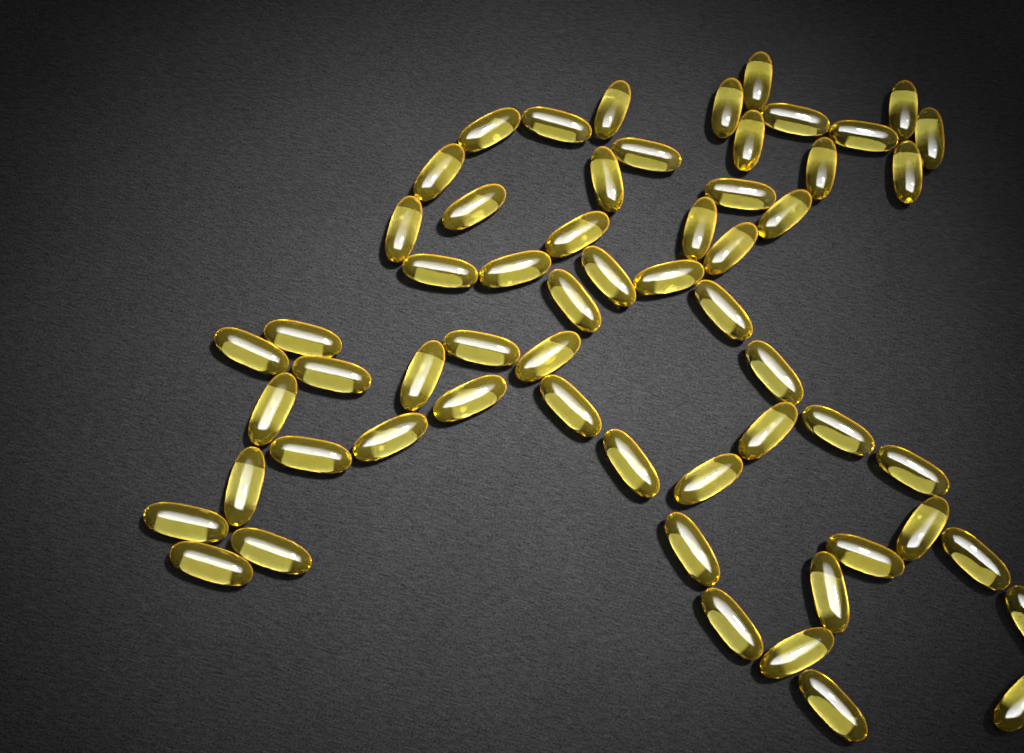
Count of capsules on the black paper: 59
